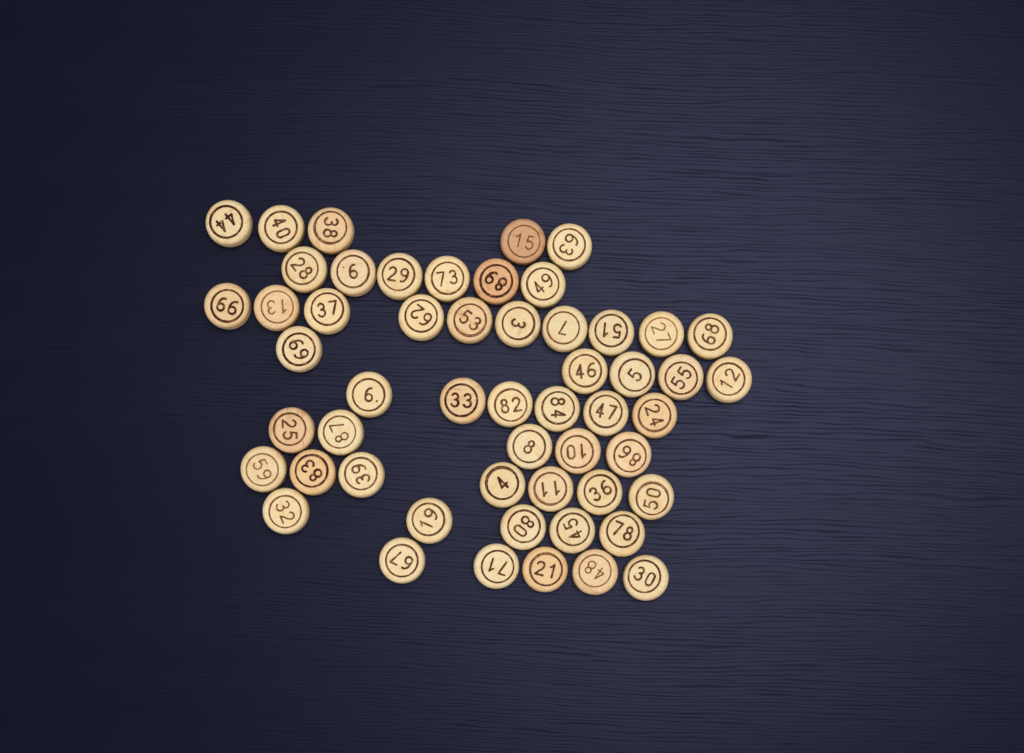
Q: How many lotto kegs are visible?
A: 54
